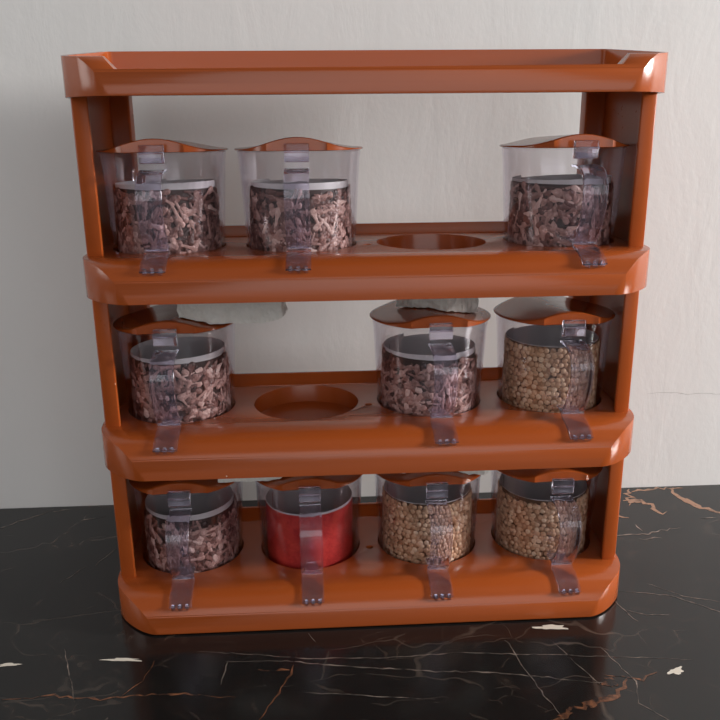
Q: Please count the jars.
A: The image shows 10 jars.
